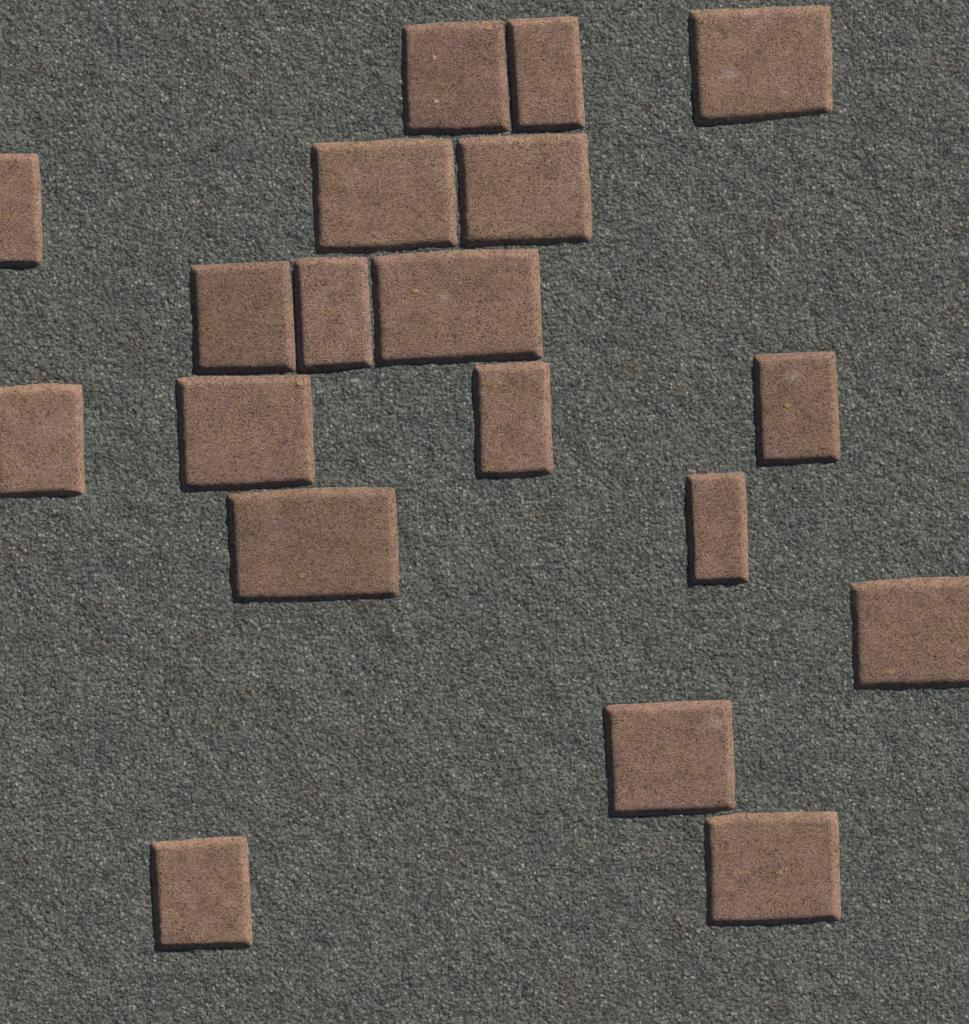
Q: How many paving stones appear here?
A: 19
